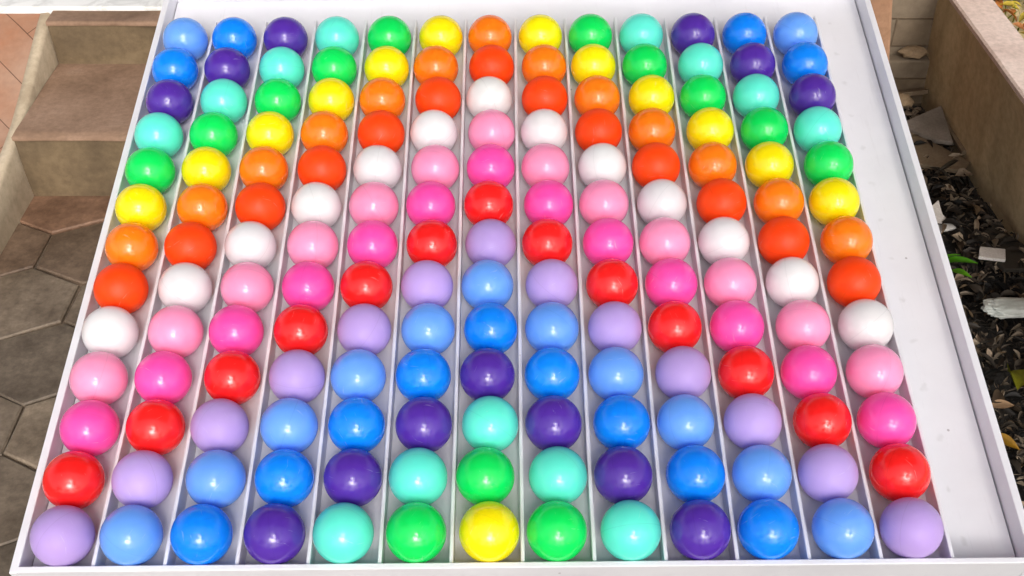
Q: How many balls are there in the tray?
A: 169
